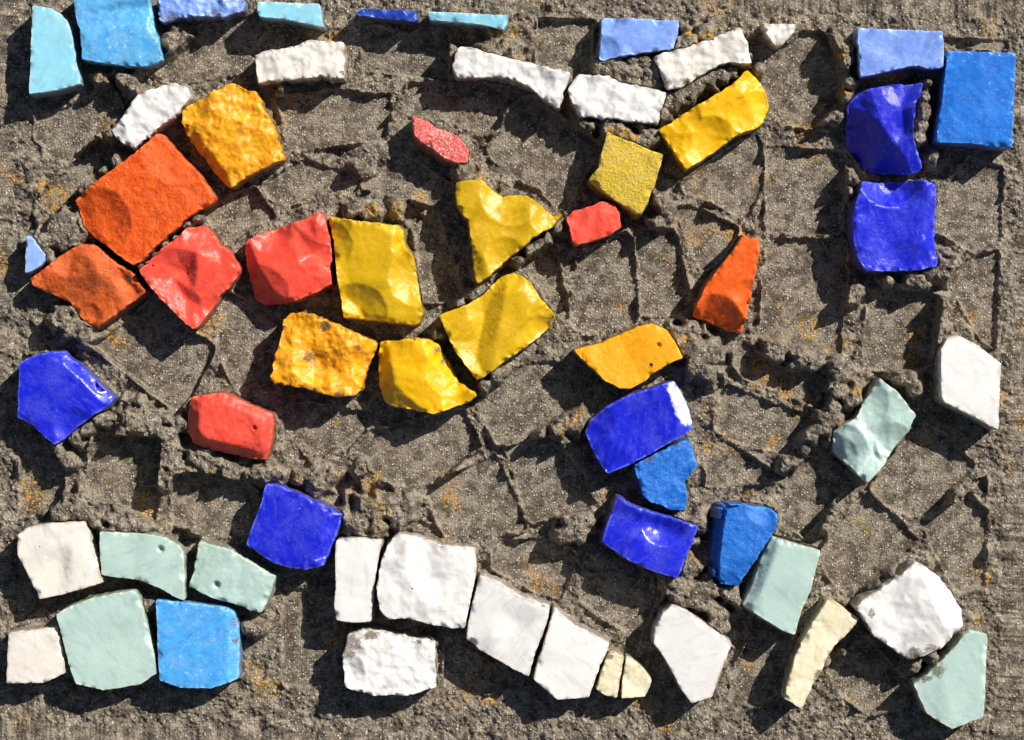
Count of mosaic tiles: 61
